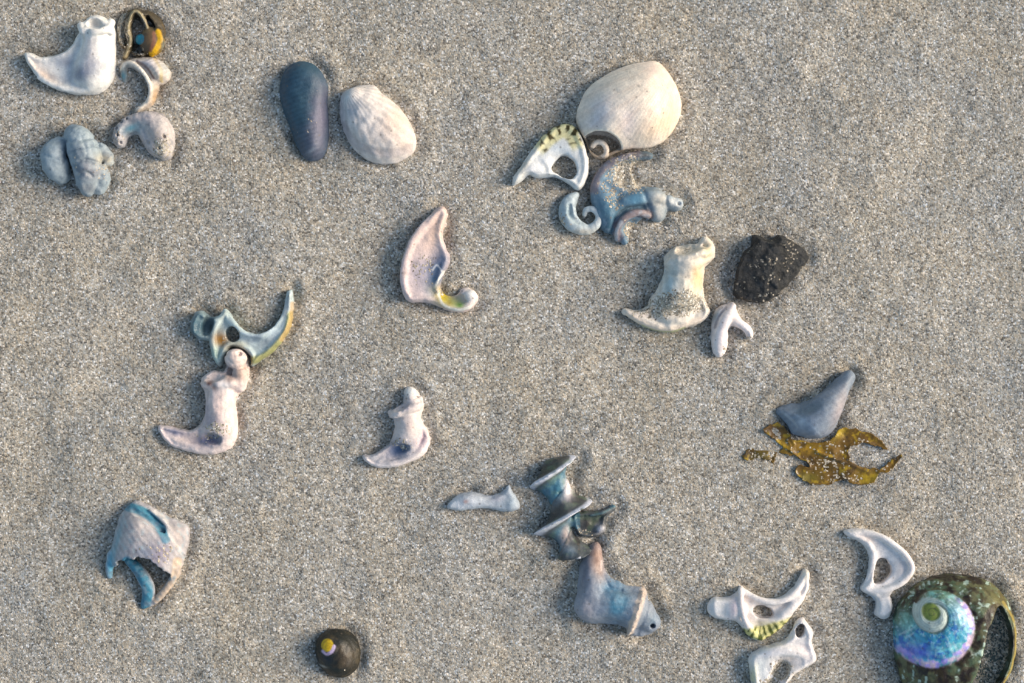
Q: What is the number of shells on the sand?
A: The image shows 27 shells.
